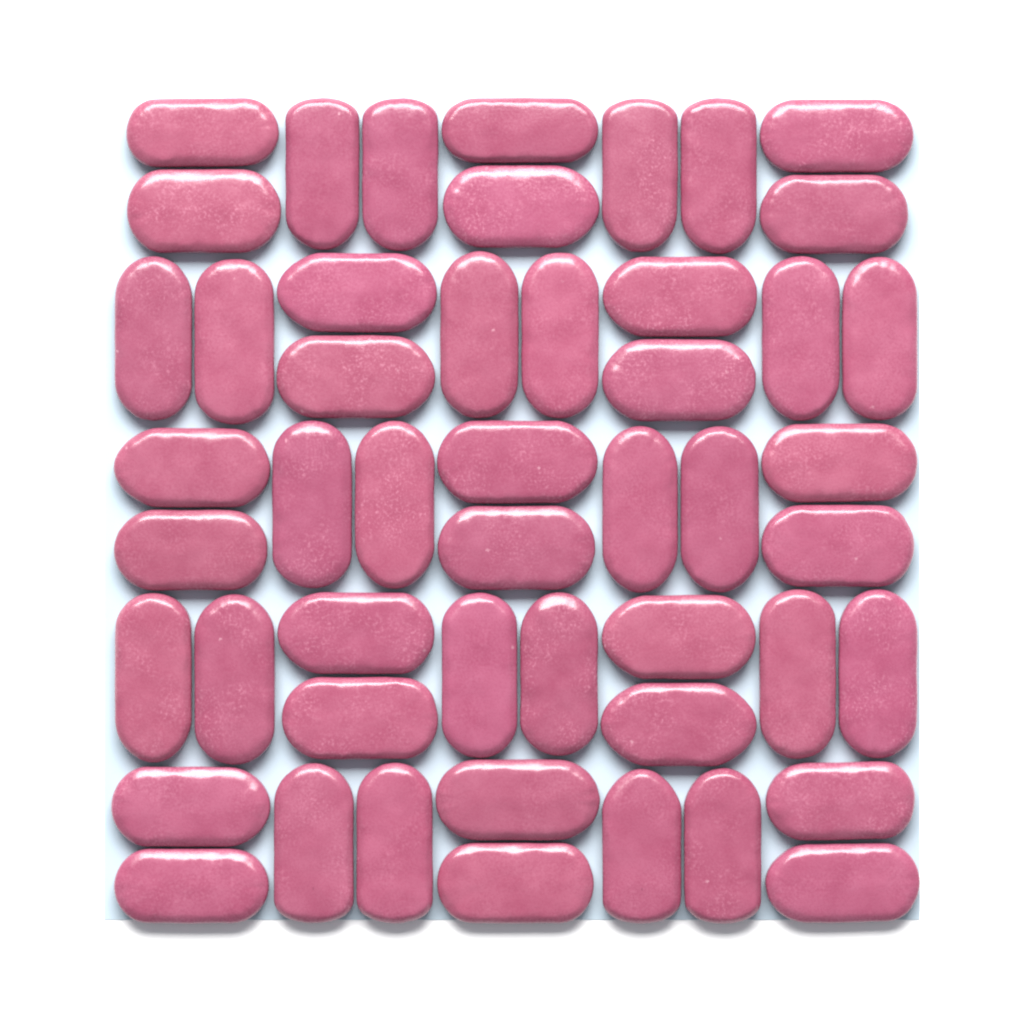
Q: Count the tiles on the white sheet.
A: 50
